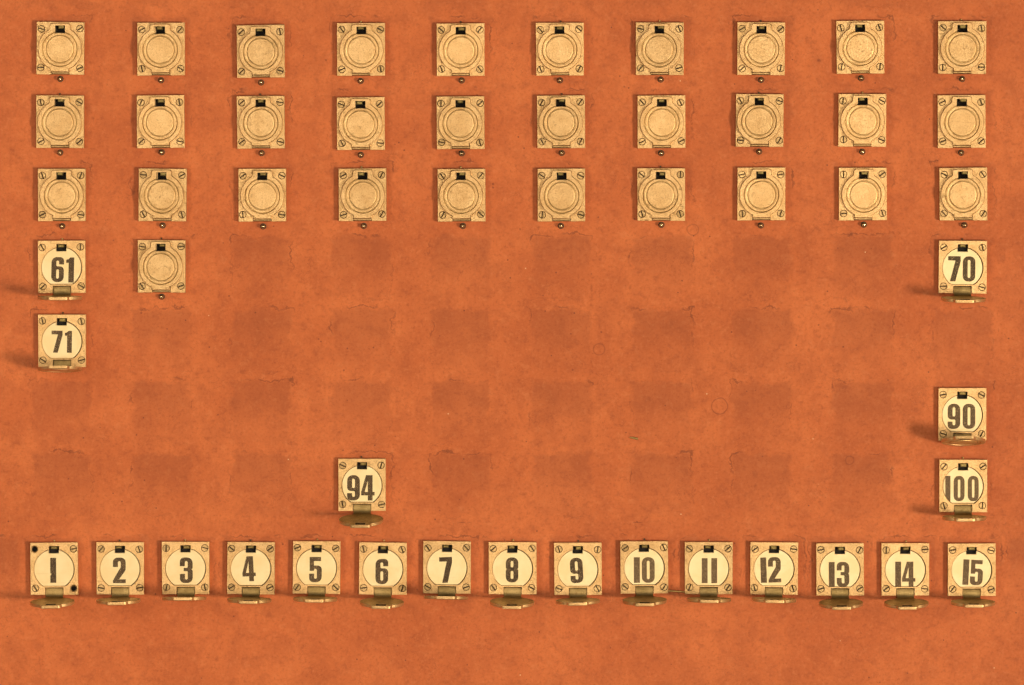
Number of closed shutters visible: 31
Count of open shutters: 21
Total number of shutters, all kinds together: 52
